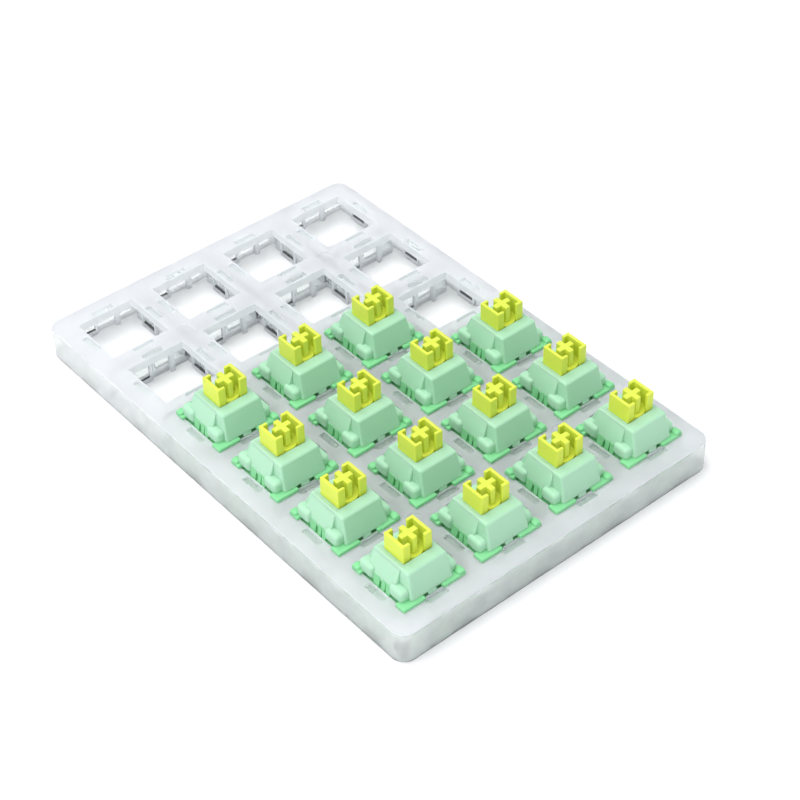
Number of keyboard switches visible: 15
